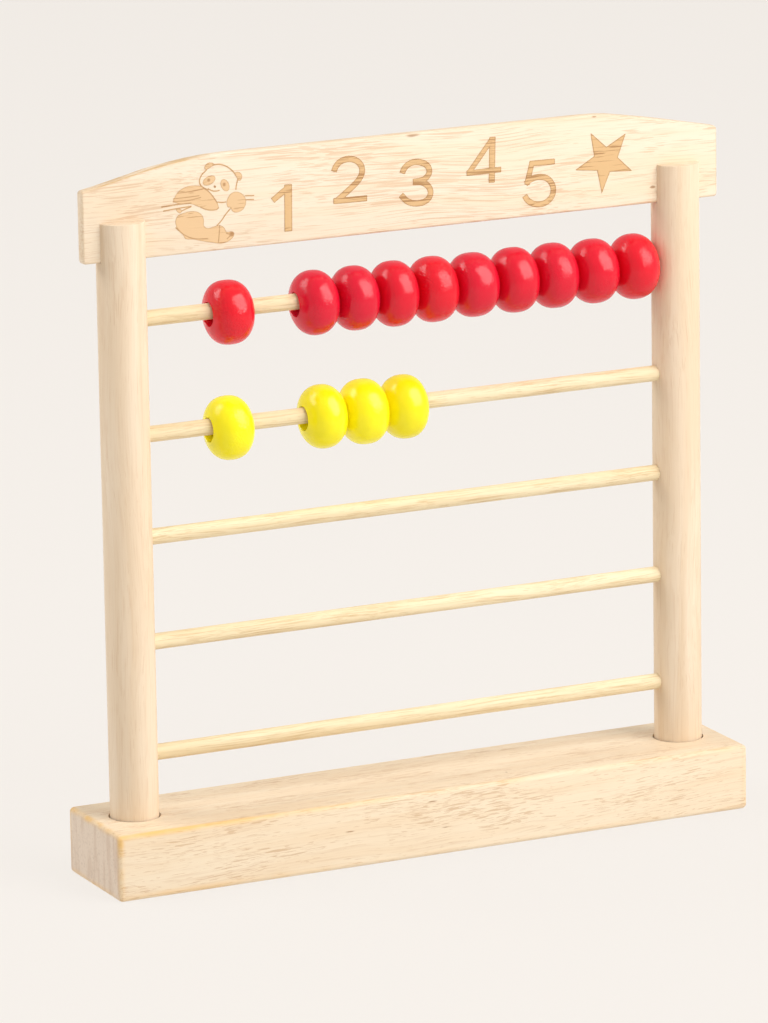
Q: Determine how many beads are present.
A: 14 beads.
